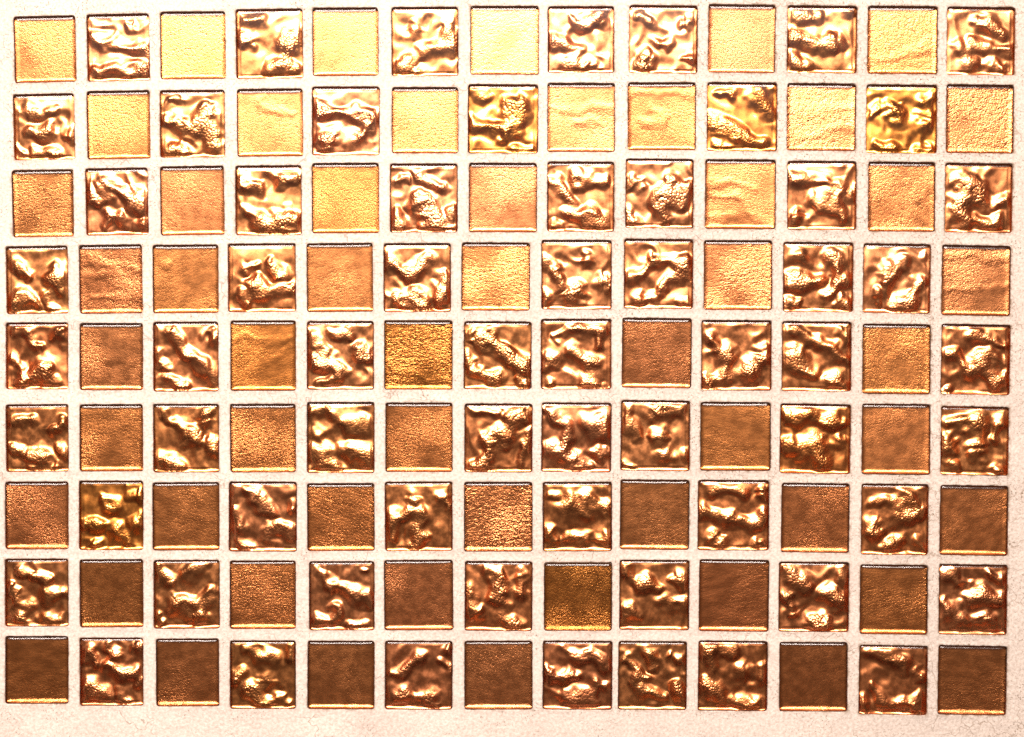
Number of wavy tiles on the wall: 63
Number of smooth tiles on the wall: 54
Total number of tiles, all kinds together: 117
